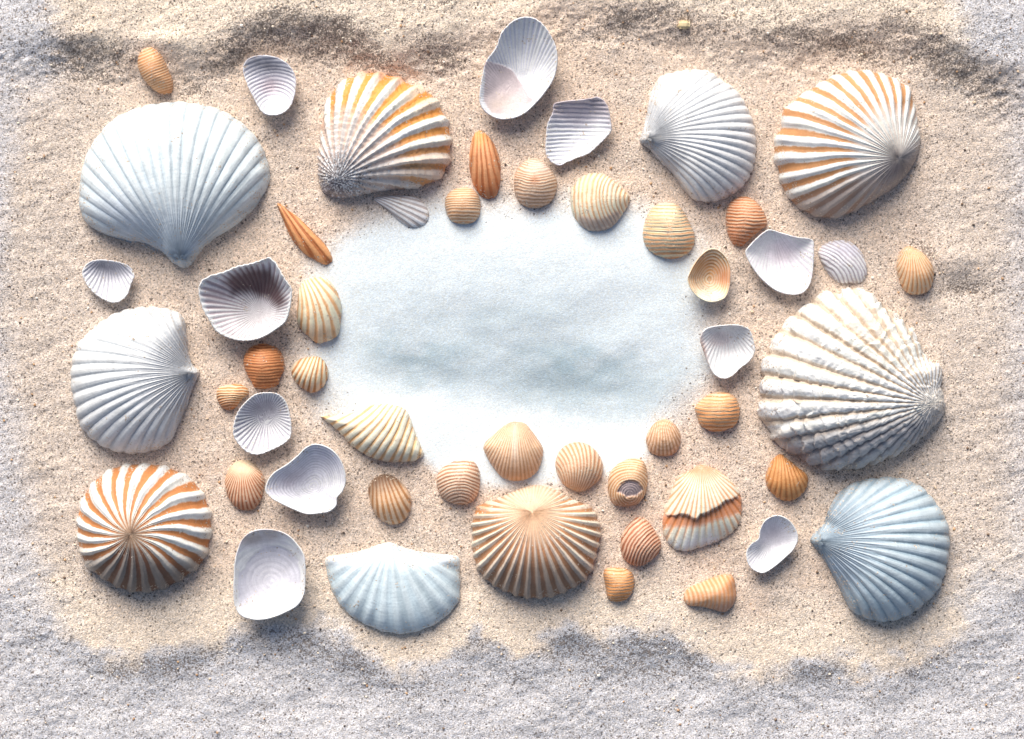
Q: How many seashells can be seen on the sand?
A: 51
